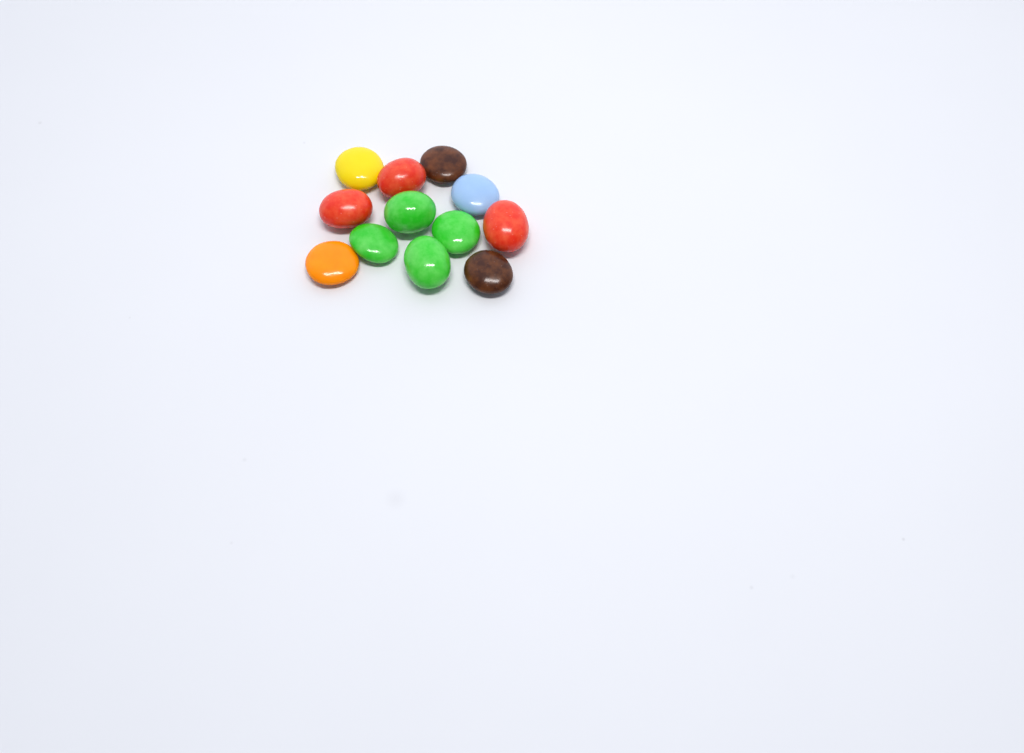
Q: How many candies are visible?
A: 12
